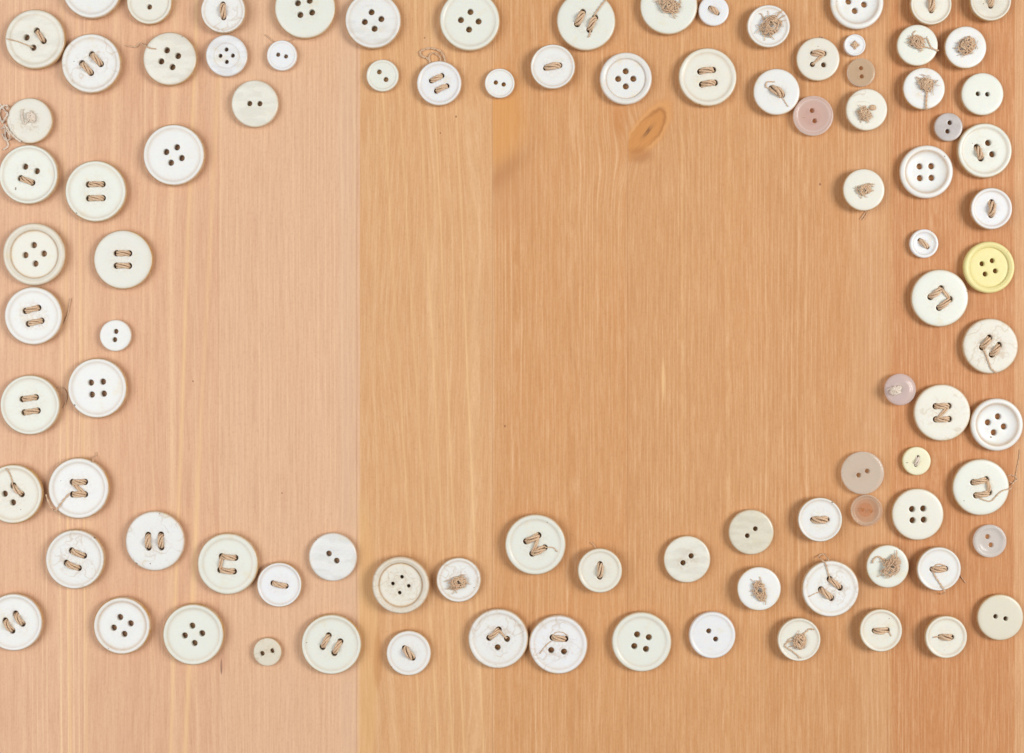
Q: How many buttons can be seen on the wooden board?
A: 95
